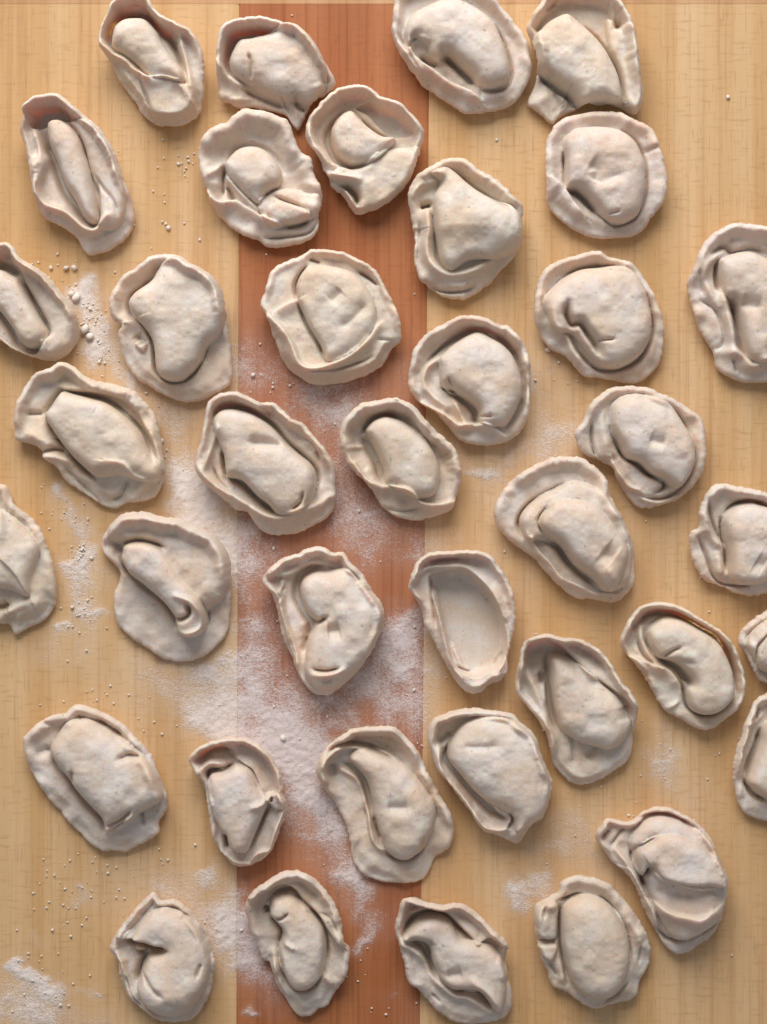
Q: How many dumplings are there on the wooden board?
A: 38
